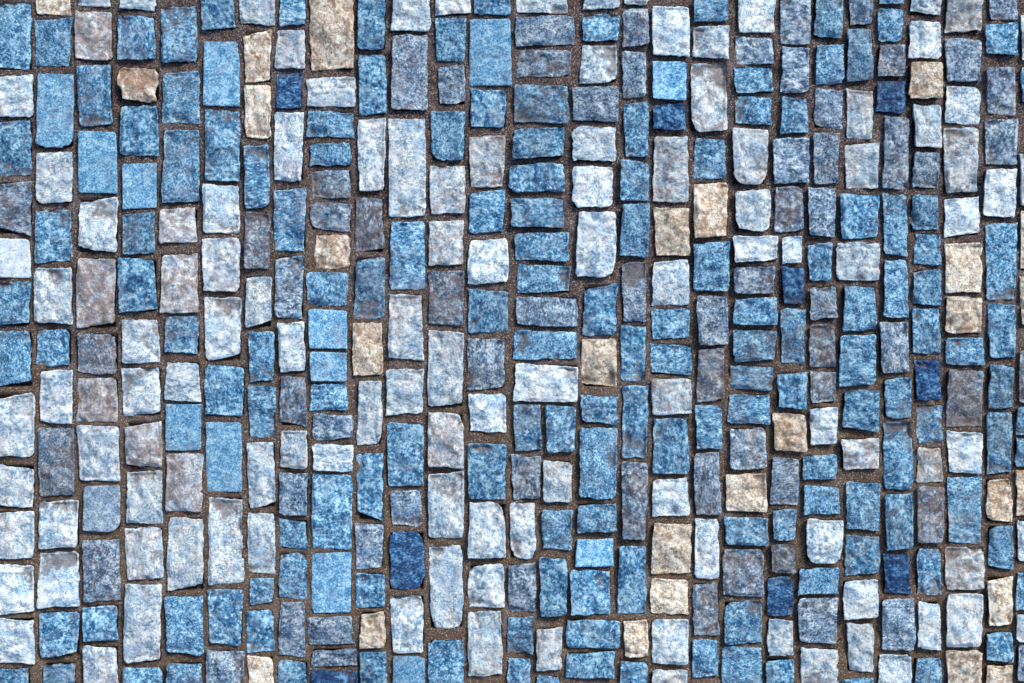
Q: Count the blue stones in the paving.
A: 172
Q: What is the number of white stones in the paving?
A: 119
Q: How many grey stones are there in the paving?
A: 68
